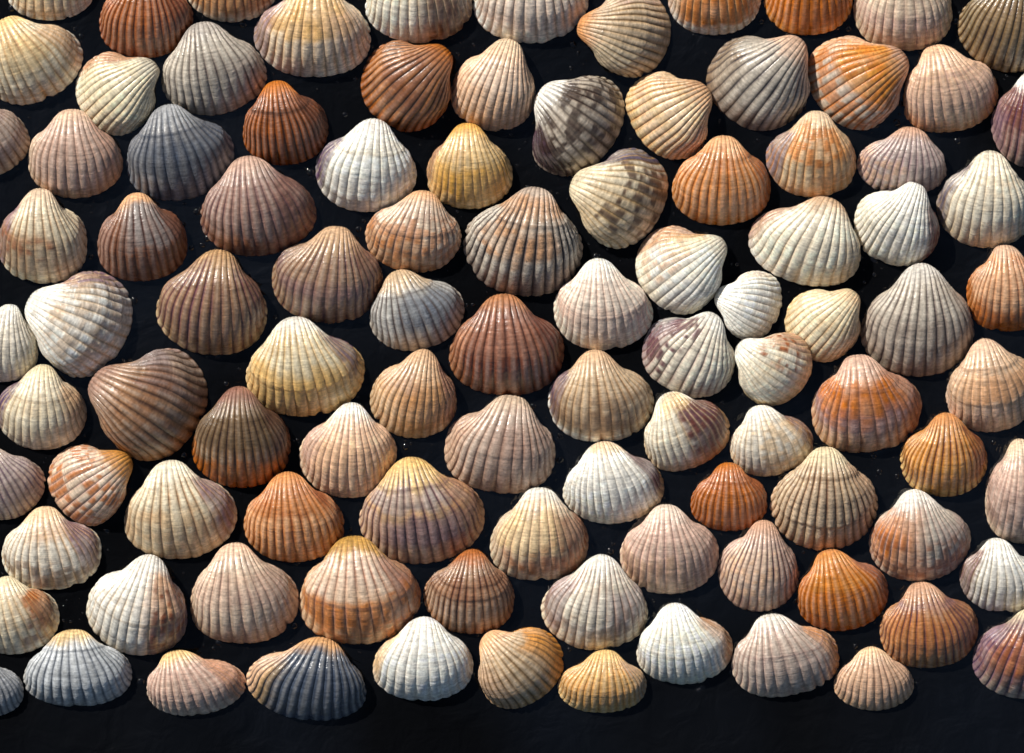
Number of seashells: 101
